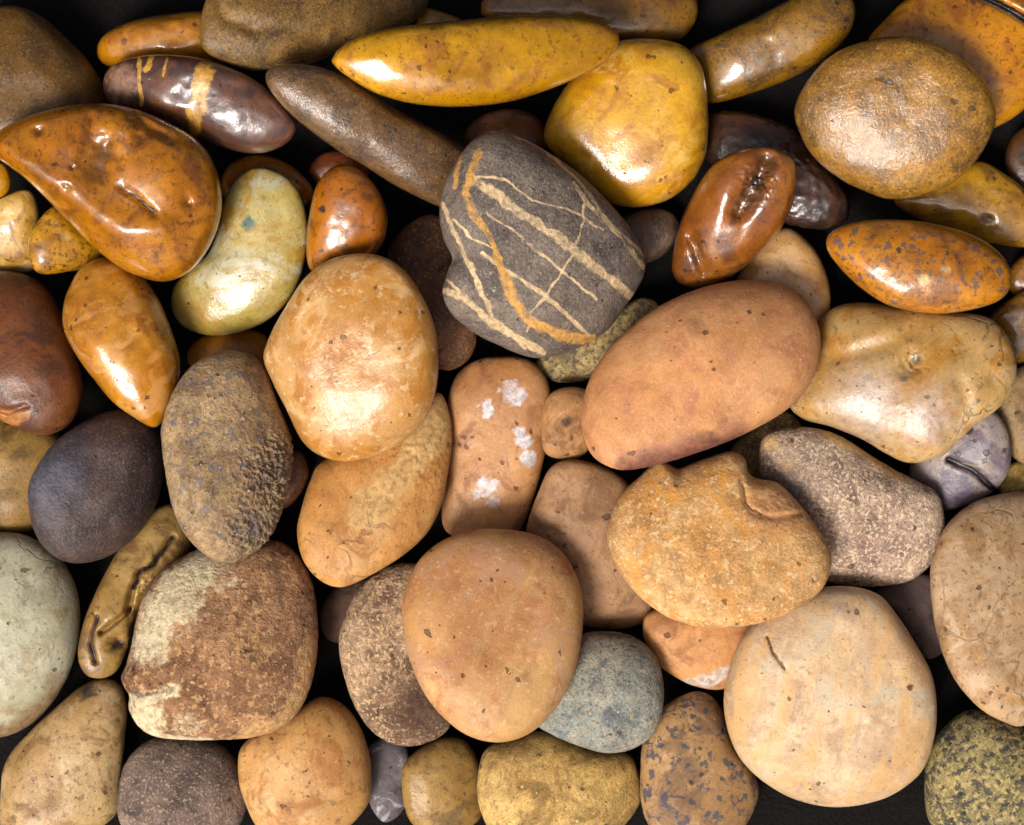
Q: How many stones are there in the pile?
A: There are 72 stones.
